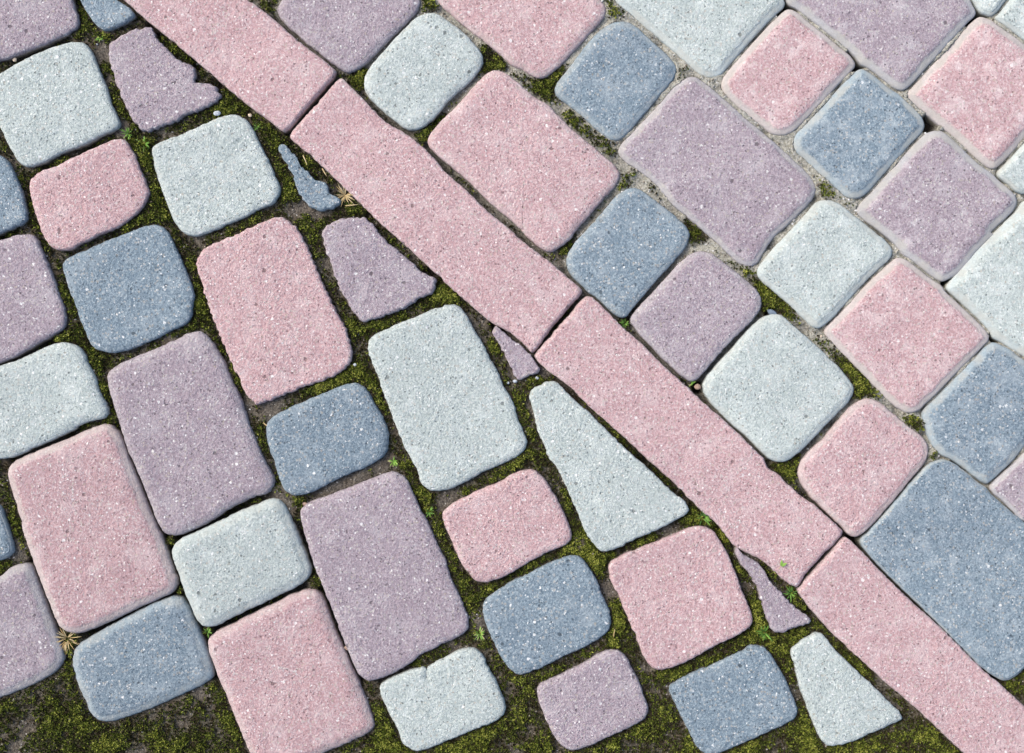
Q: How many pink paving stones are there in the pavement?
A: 16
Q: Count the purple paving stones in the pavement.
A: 16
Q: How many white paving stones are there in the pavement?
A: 16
